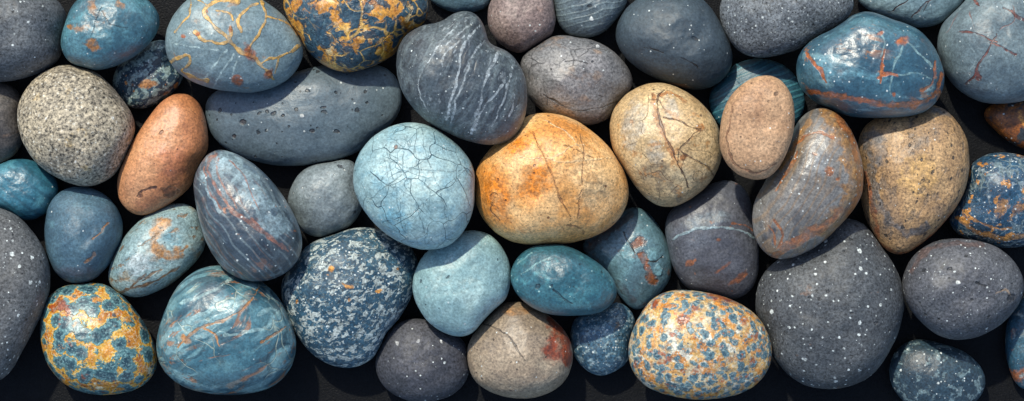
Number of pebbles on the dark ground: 49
